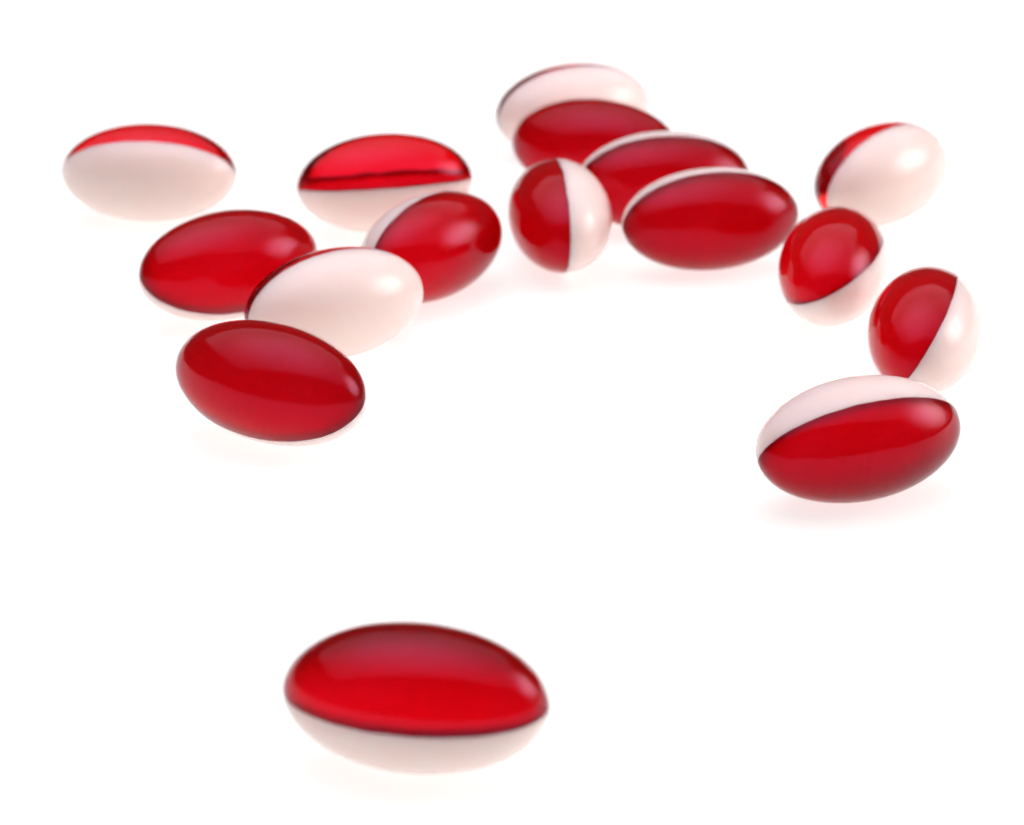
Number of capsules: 16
